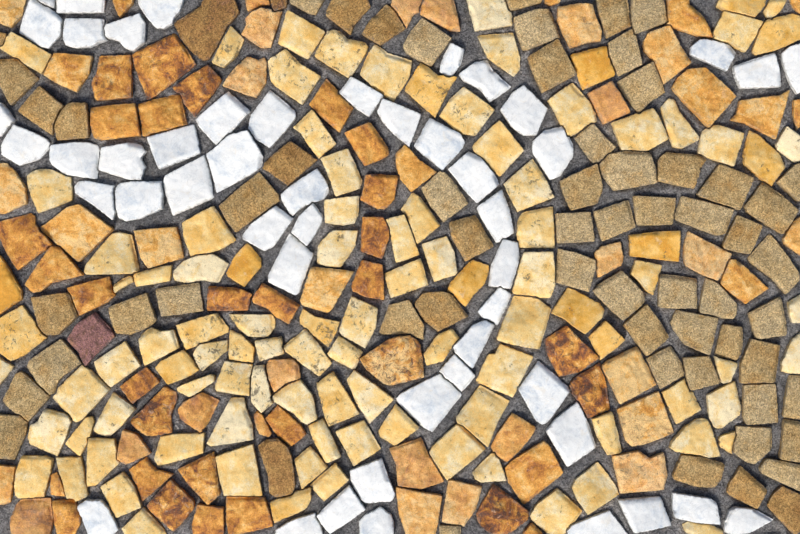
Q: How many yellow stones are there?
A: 101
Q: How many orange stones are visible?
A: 70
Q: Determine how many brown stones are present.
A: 64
